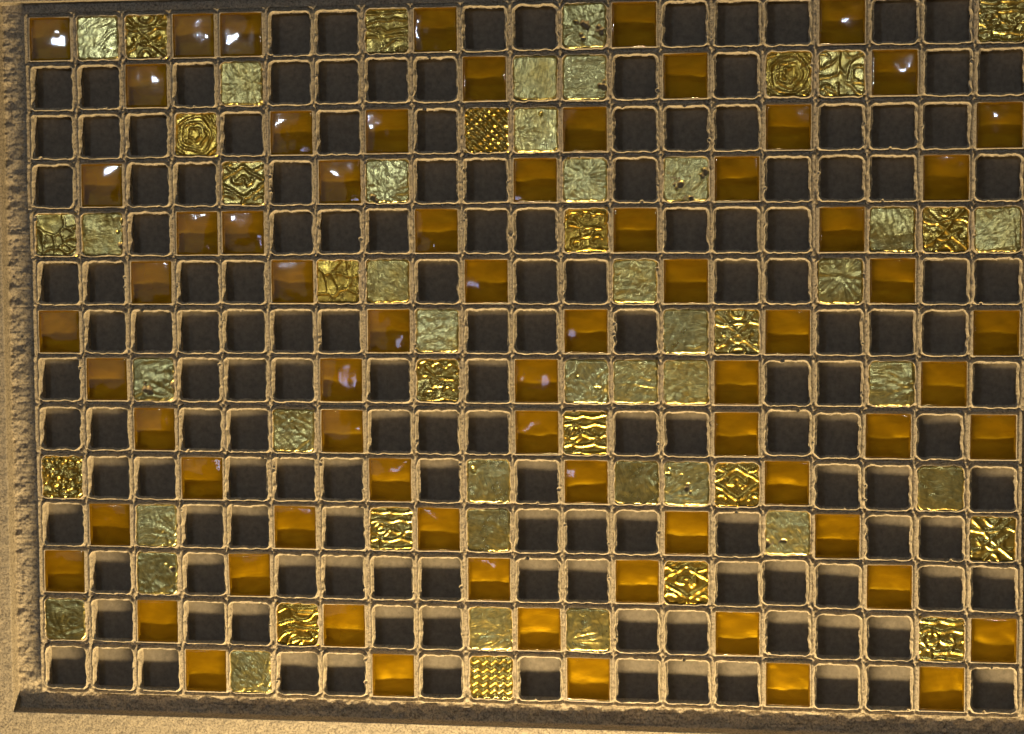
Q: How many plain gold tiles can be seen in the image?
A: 35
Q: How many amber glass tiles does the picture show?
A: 70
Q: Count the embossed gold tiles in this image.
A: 23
